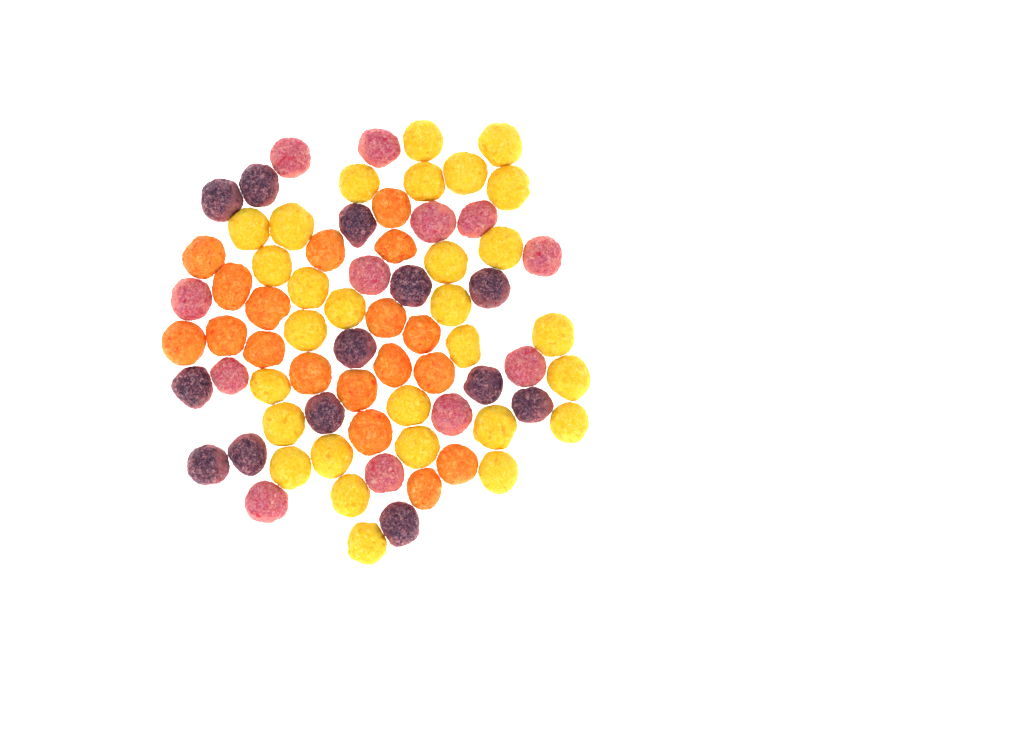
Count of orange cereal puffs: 18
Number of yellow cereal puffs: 29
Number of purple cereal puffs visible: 13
